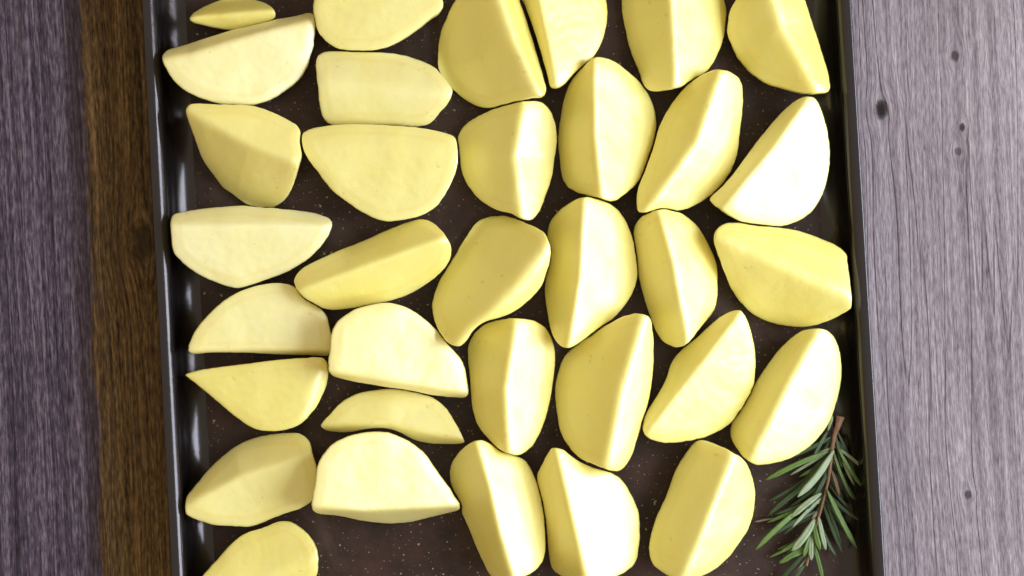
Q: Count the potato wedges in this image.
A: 34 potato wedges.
